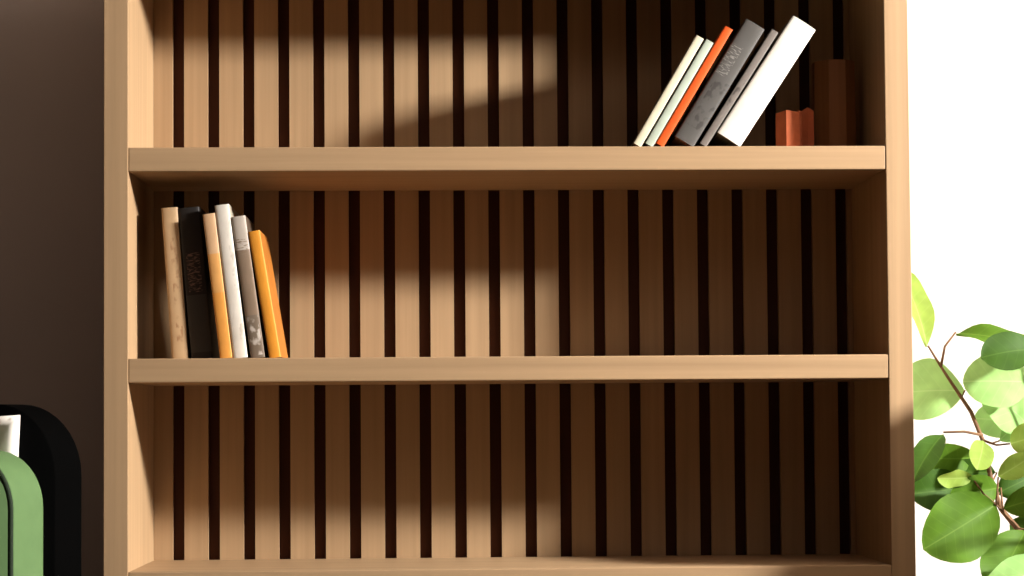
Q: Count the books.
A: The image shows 12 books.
